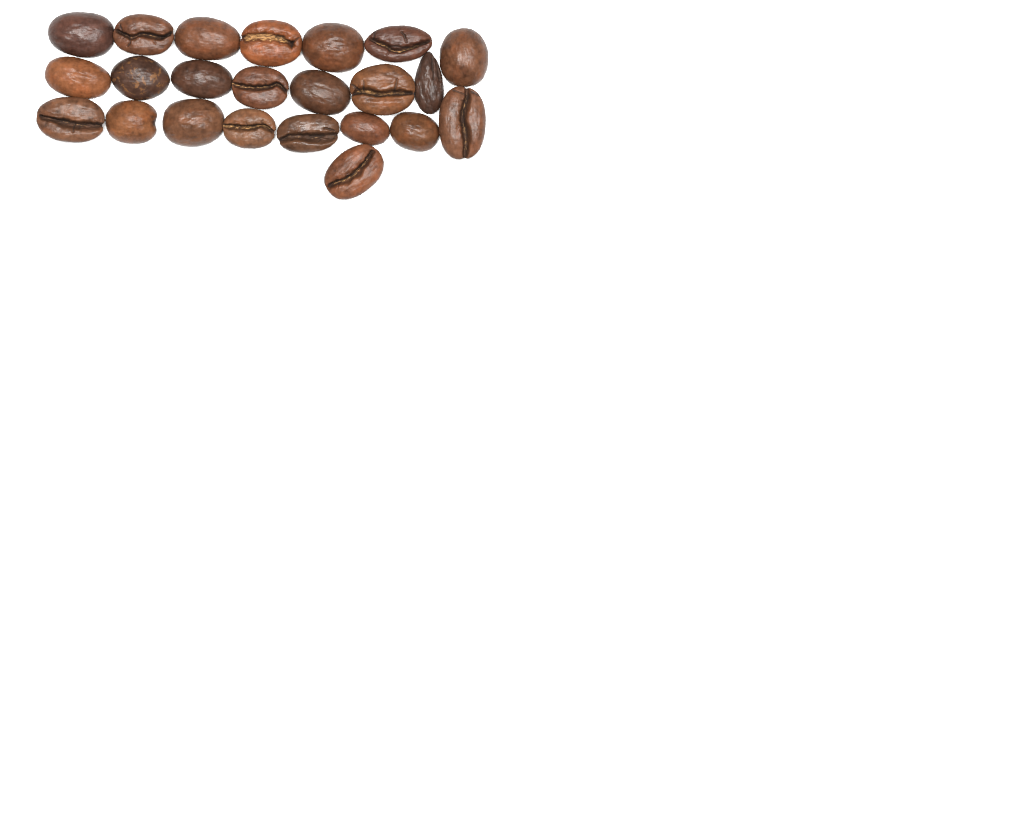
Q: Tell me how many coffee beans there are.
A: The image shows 23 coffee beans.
